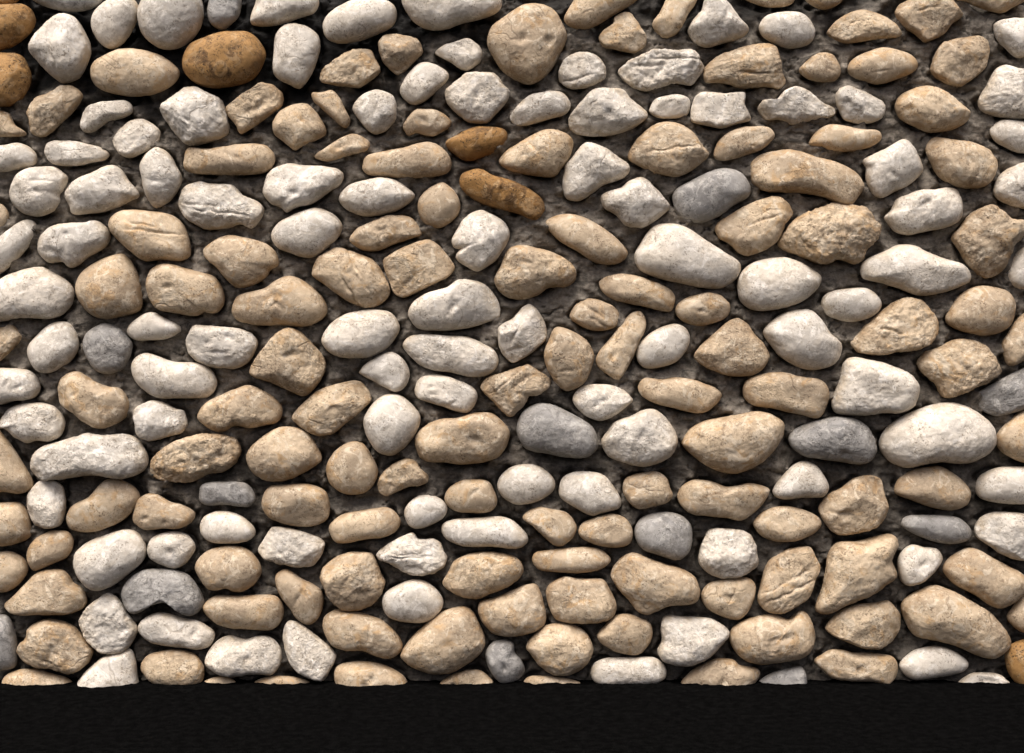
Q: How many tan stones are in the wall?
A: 120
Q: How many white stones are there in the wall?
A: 96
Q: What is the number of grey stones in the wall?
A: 14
